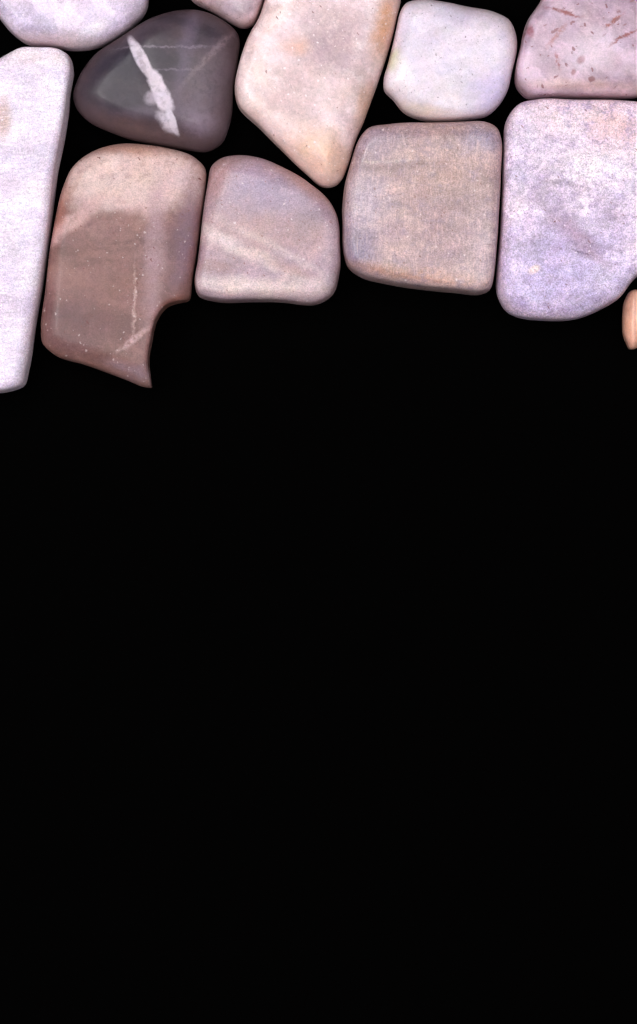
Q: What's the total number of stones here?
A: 12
